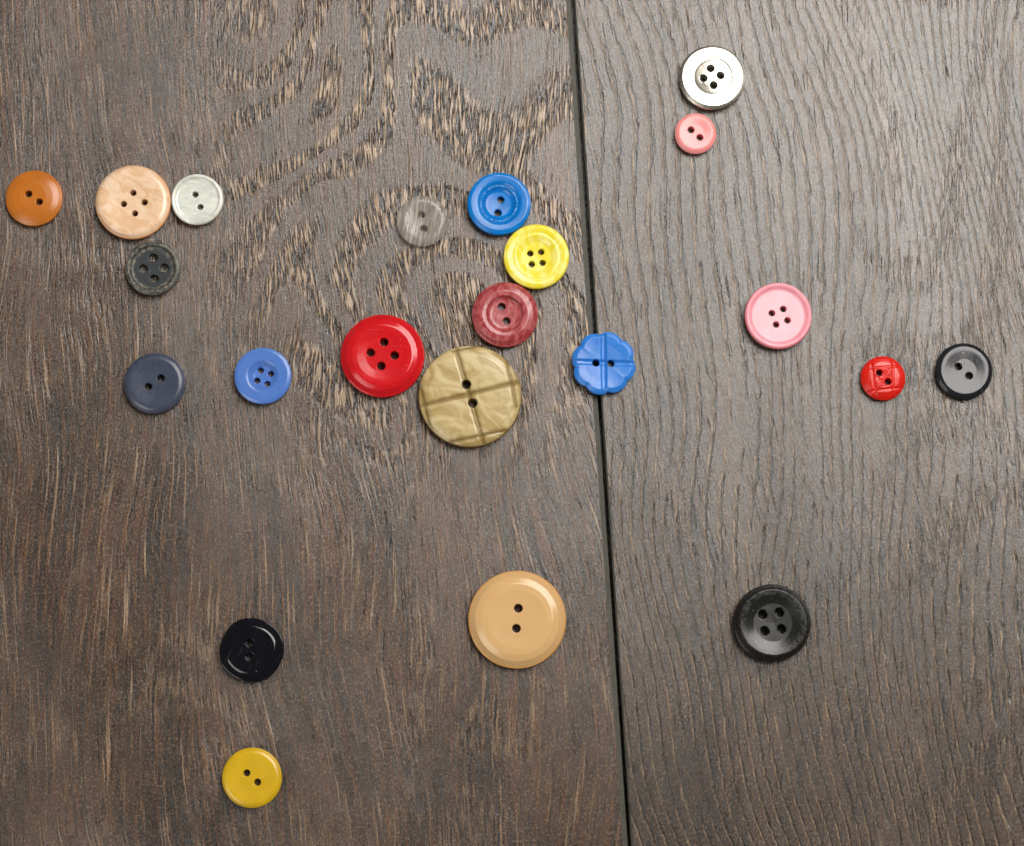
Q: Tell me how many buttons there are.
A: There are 22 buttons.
